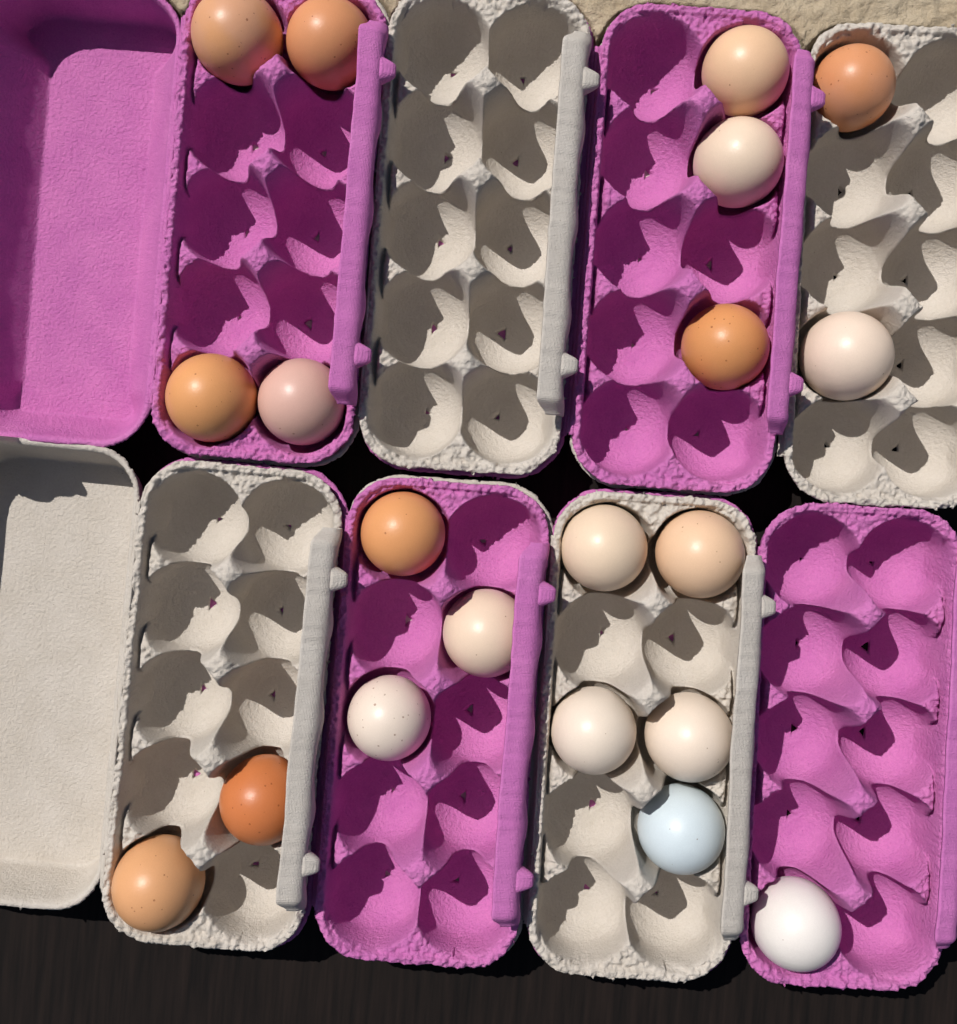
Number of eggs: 20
